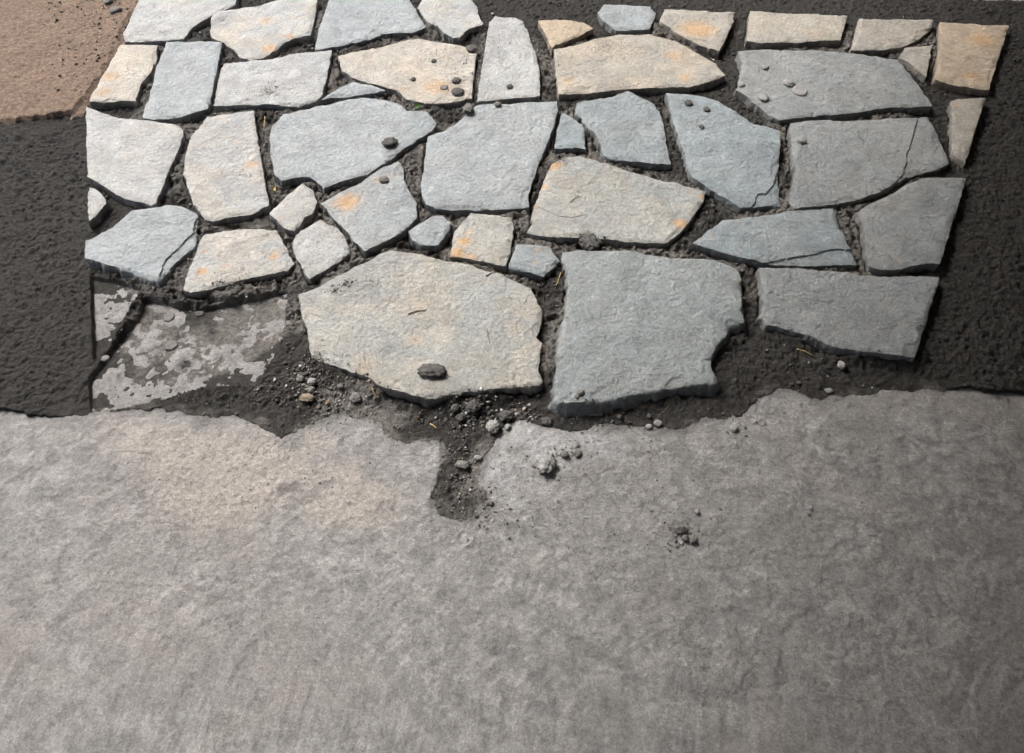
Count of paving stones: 43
